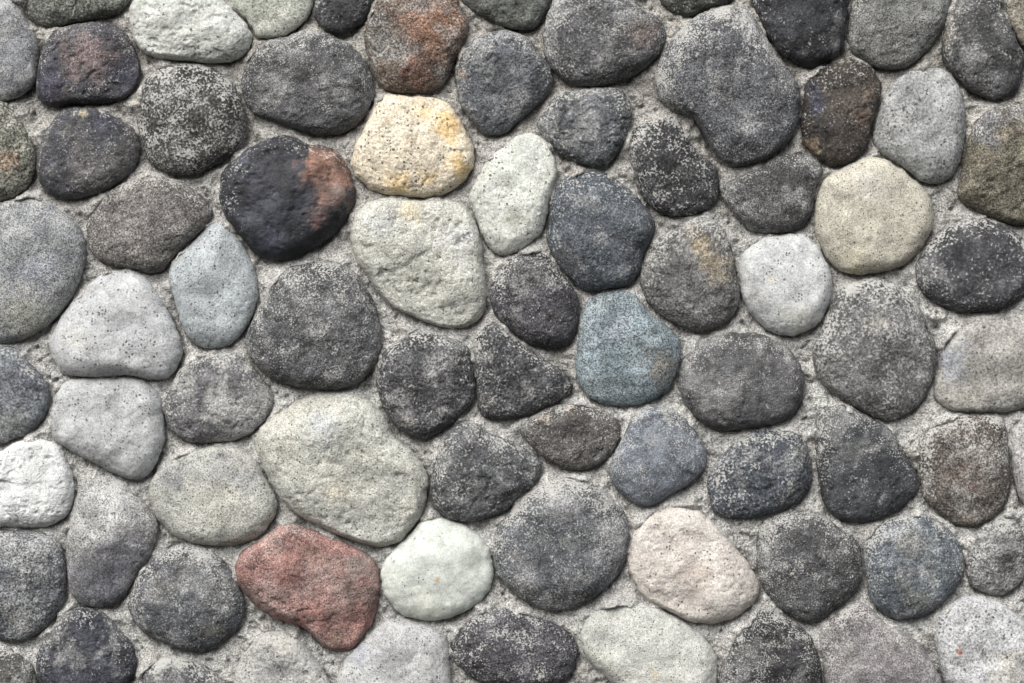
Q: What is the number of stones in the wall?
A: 80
